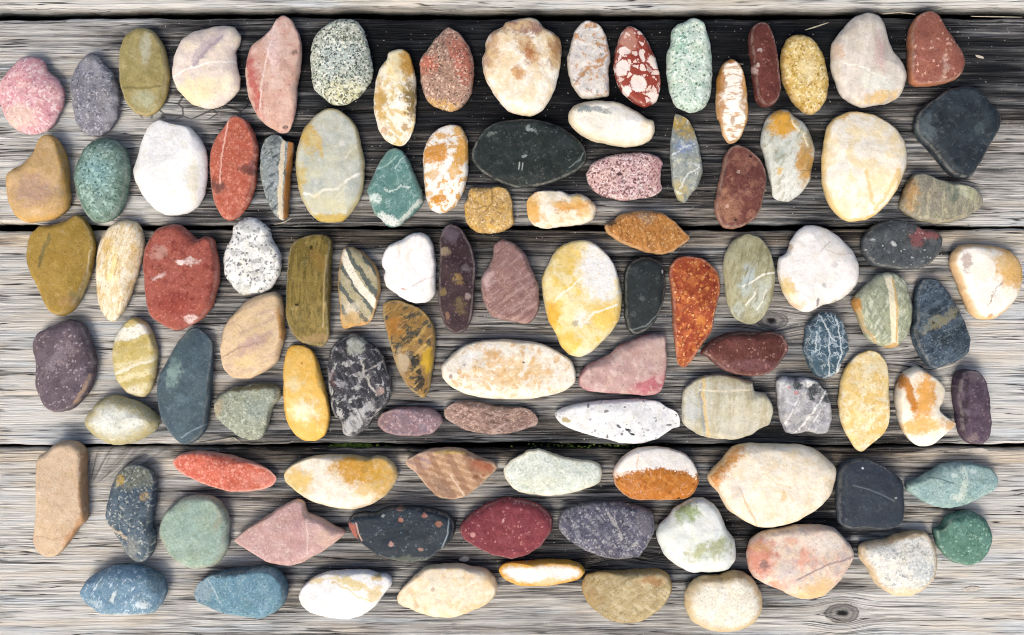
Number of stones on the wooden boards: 102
